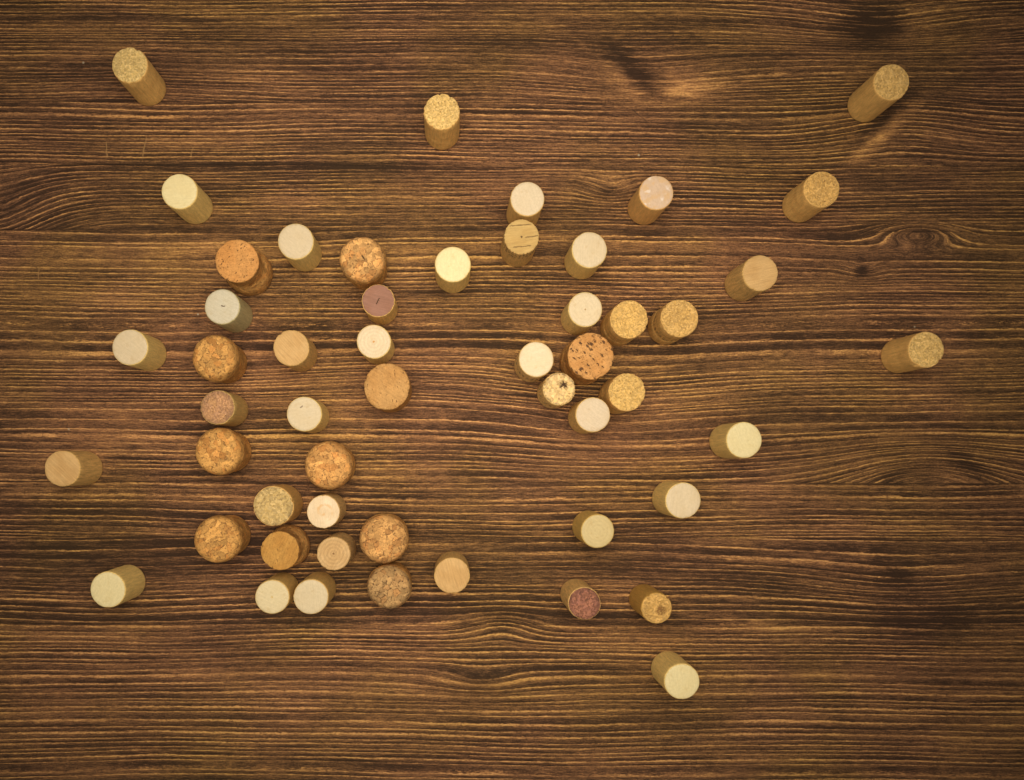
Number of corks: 52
